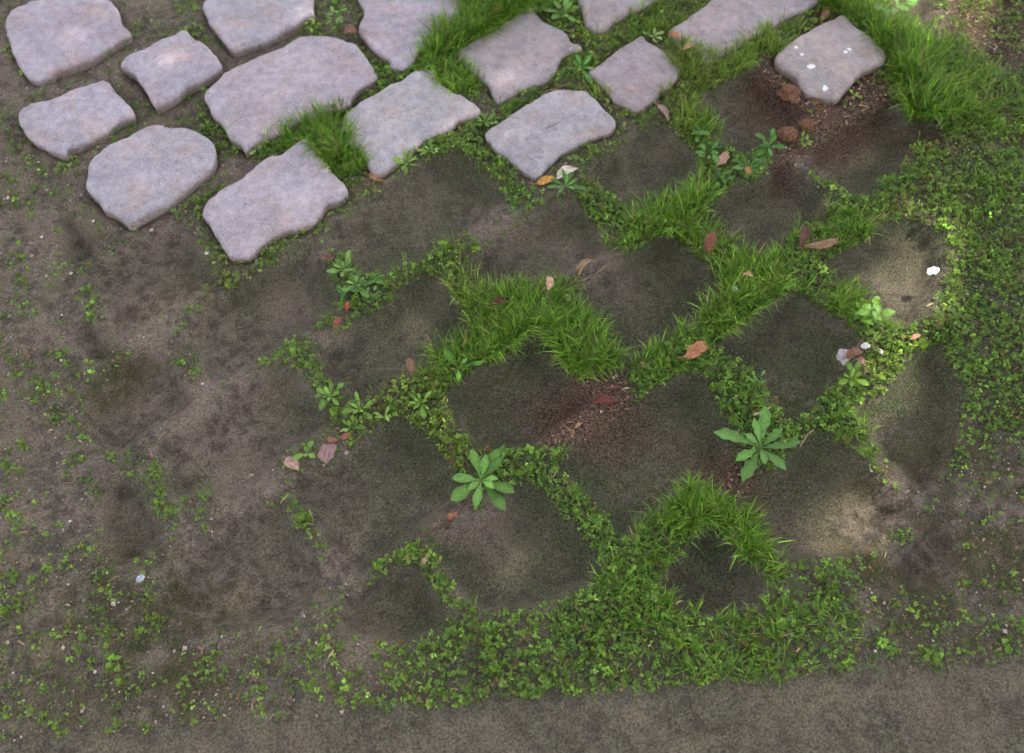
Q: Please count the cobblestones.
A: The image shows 15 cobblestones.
